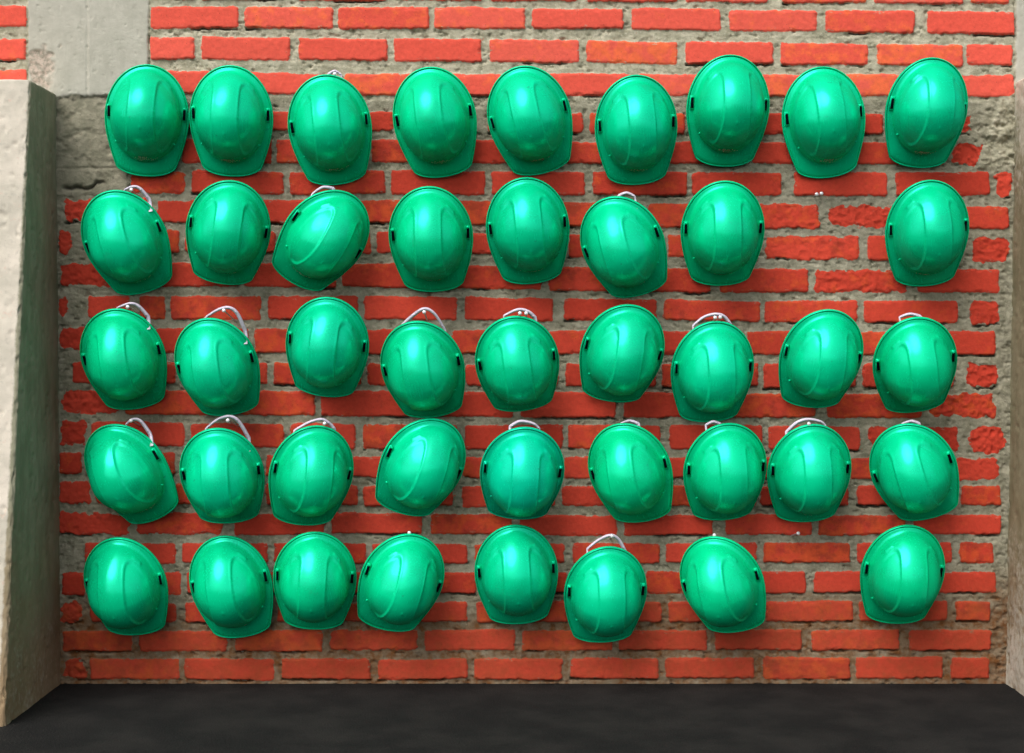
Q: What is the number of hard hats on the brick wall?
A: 43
